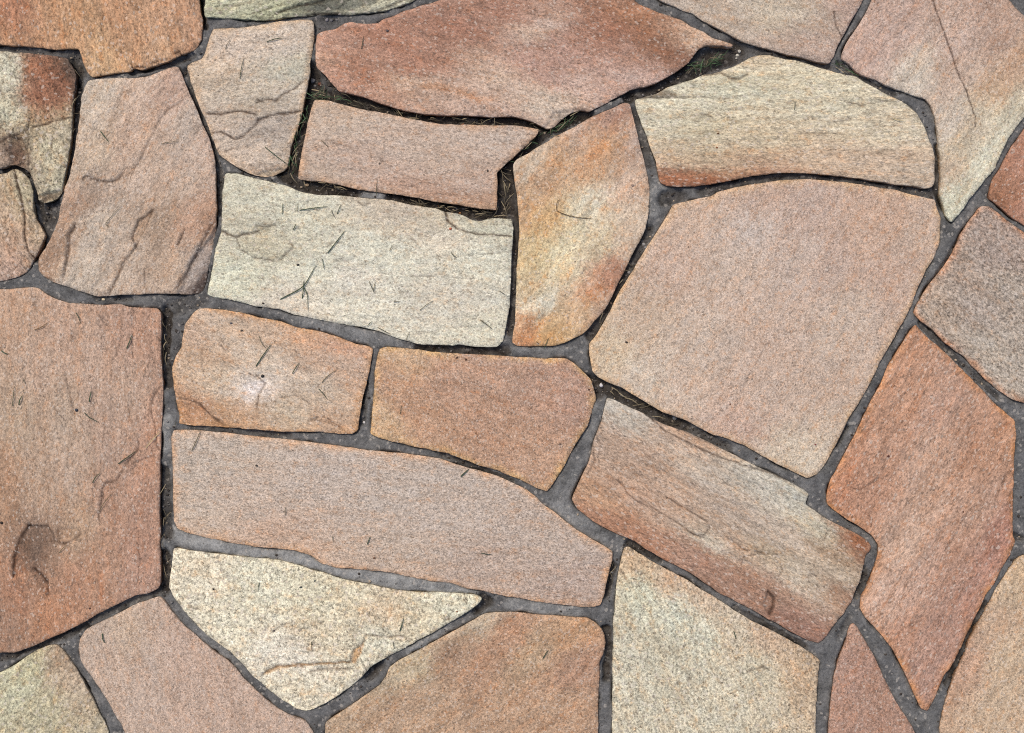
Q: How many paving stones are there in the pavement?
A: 29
